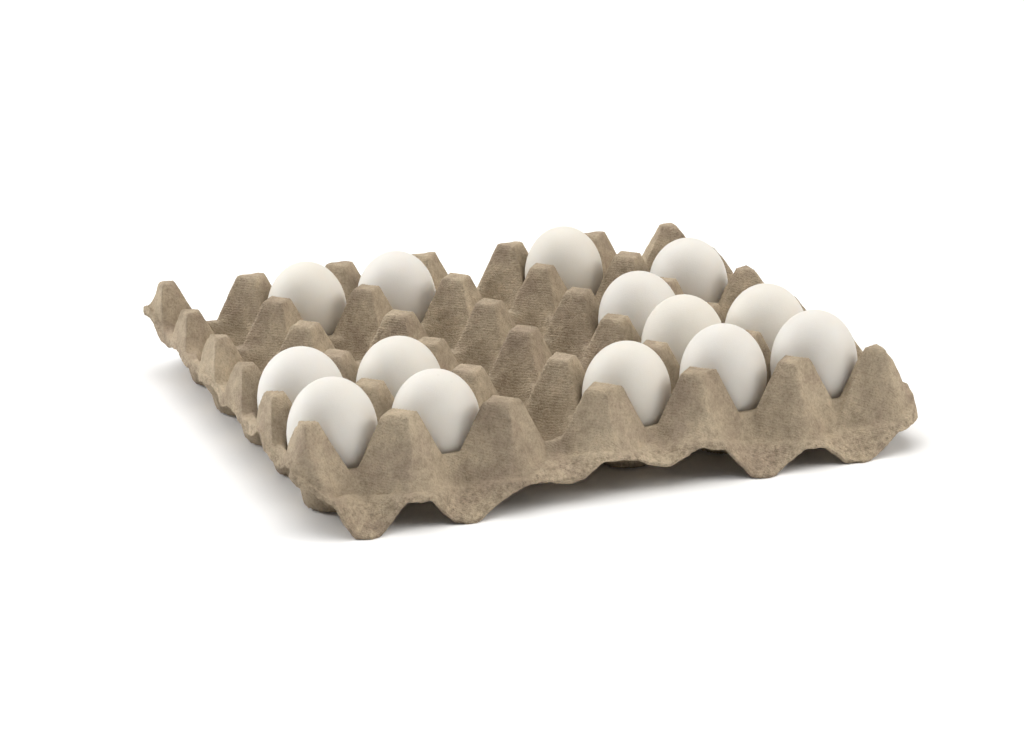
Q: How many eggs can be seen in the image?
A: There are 14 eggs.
